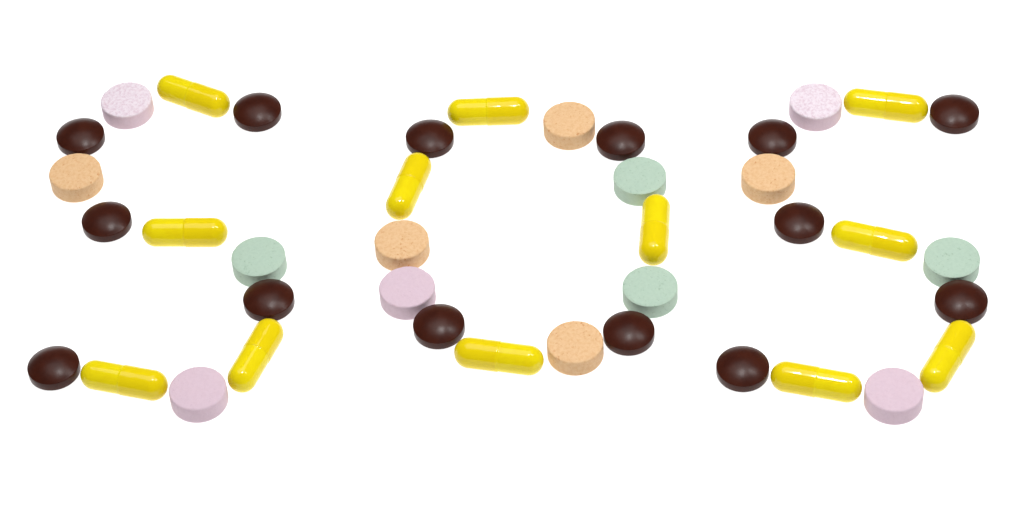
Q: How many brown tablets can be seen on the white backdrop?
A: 14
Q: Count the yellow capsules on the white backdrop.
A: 12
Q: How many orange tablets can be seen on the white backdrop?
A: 5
